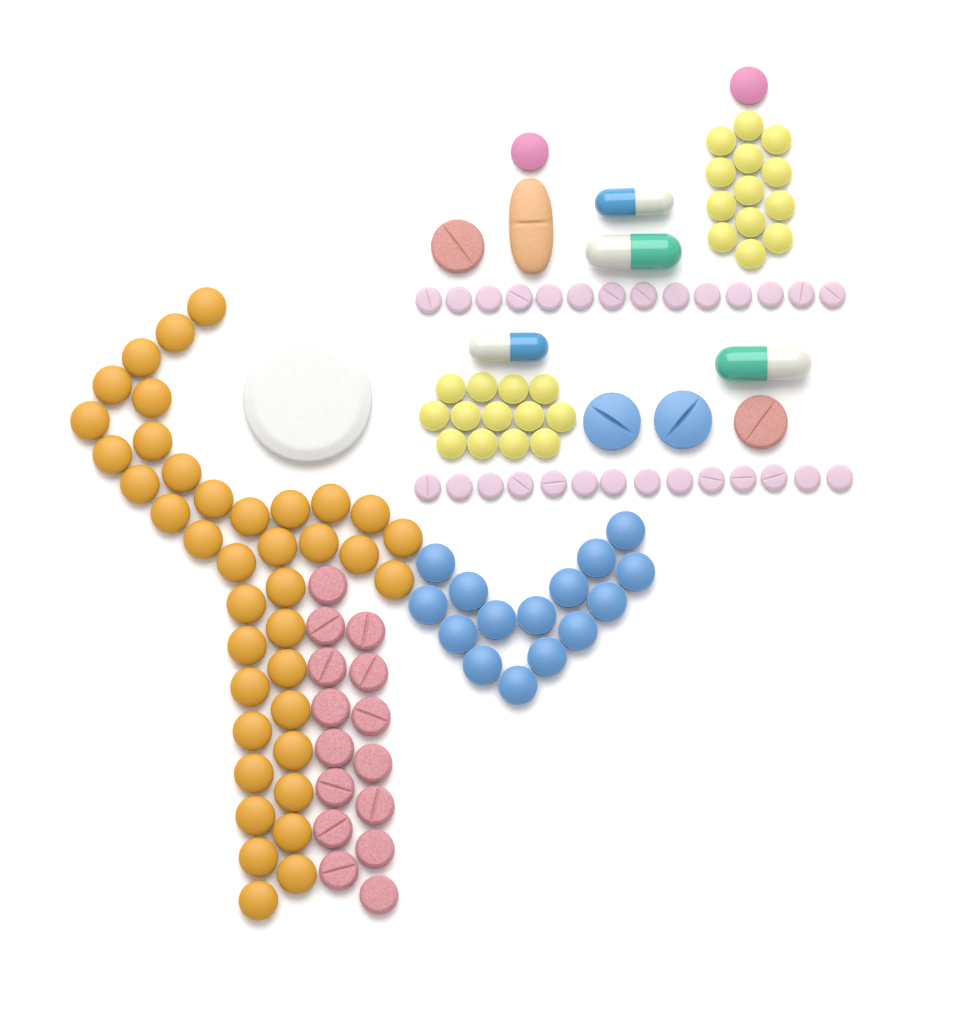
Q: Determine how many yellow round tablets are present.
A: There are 26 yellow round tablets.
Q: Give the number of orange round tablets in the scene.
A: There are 39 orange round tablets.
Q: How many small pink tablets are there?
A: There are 28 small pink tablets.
